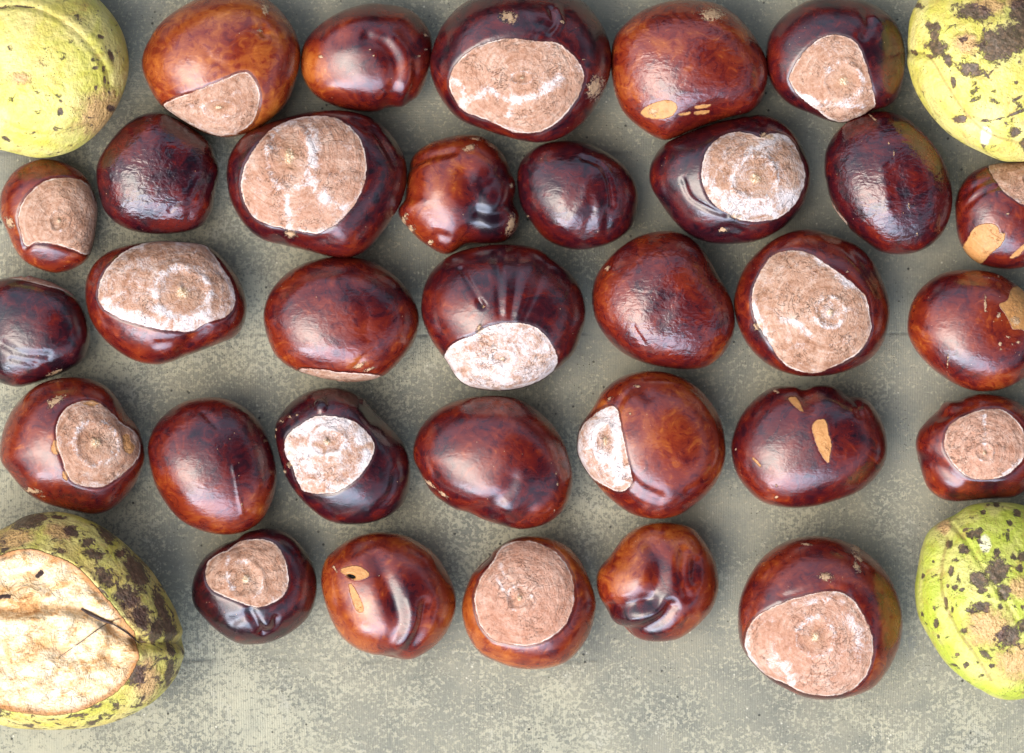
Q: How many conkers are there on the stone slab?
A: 32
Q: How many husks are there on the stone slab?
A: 4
